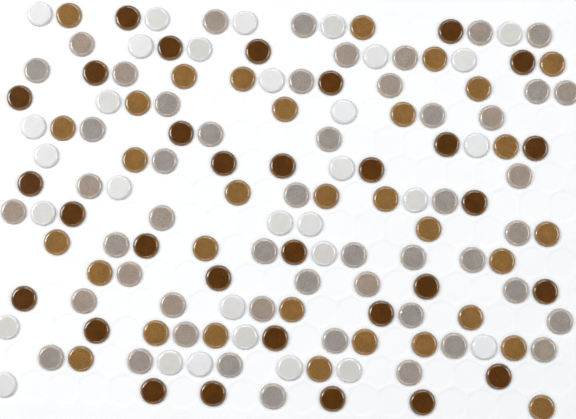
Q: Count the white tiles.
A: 31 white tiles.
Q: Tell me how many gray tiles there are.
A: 50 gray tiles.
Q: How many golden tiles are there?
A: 32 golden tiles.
